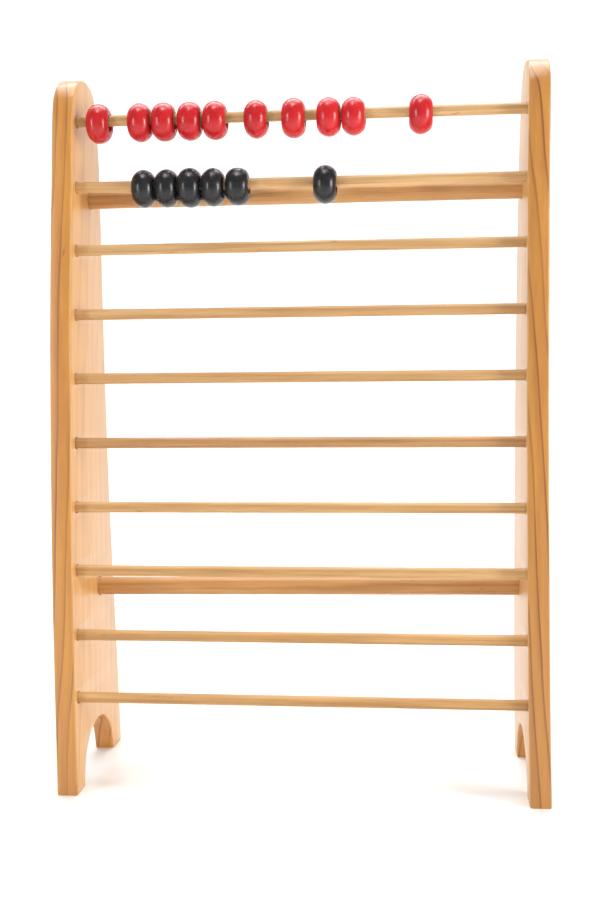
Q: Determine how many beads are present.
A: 16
